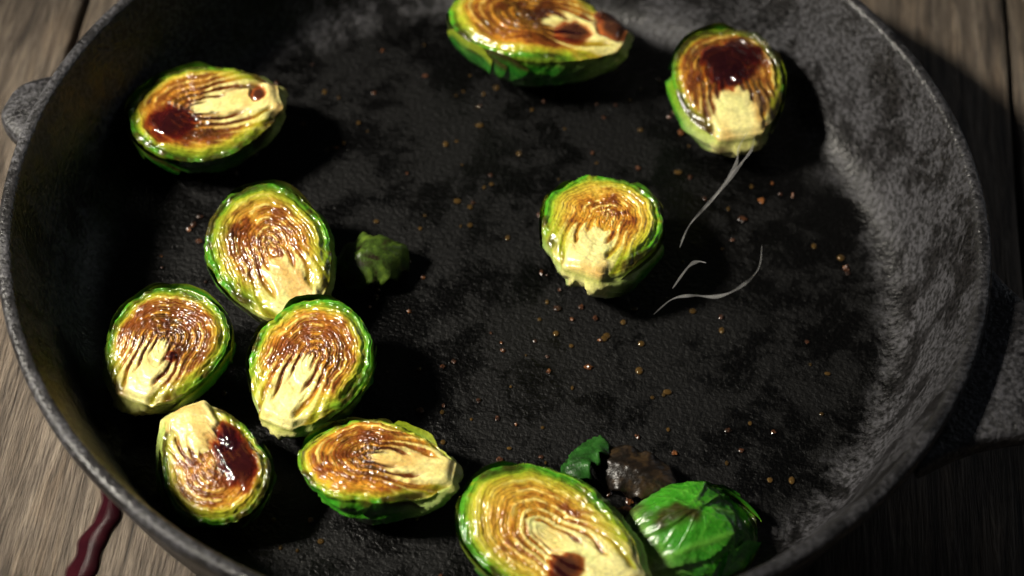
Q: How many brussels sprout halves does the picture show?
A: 11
